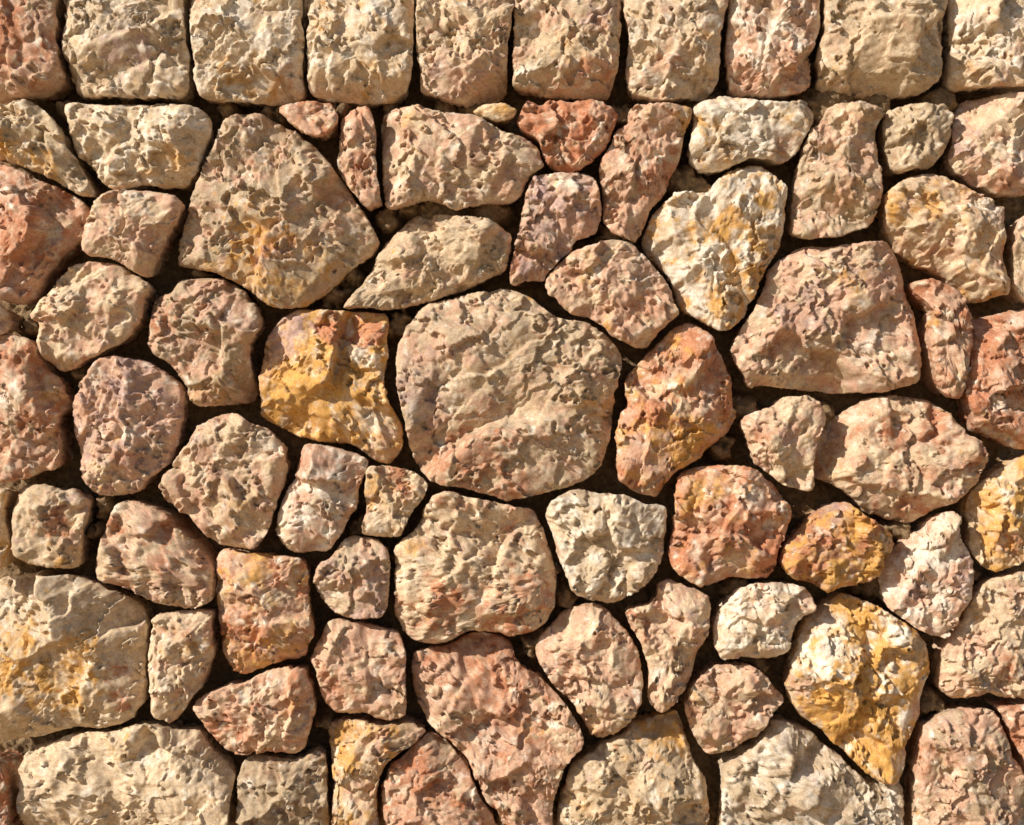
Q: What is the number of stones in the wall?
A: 78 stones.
